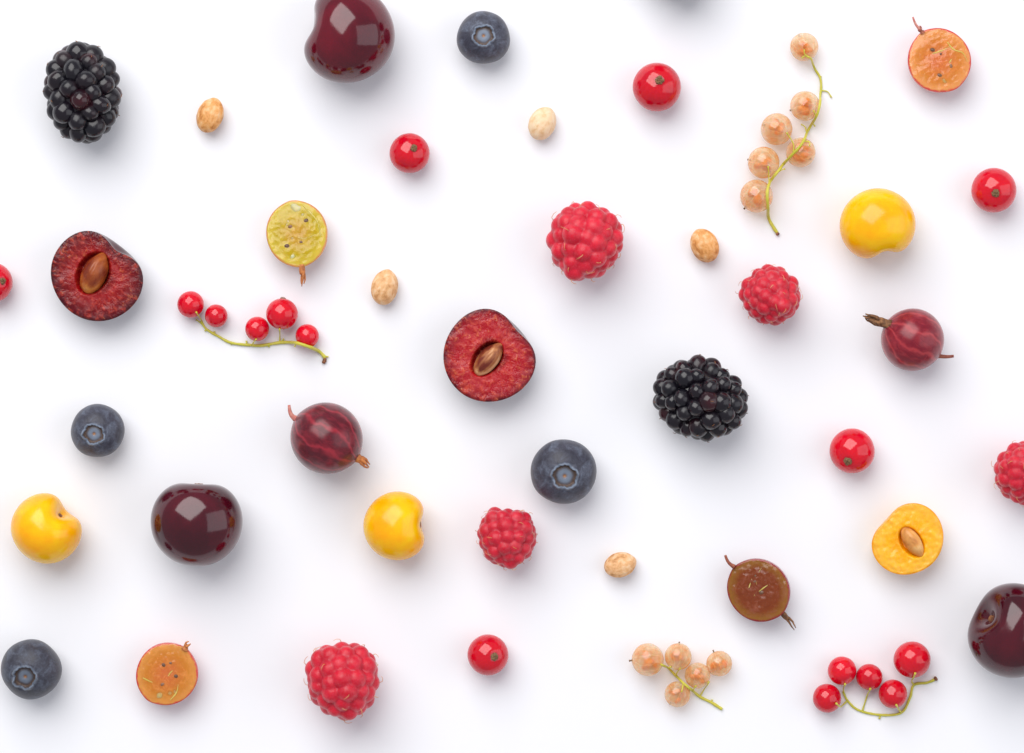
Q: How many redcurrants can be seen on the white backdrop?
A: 16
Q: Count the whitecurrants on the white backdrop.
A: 11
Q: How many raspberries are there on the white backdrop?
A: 5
